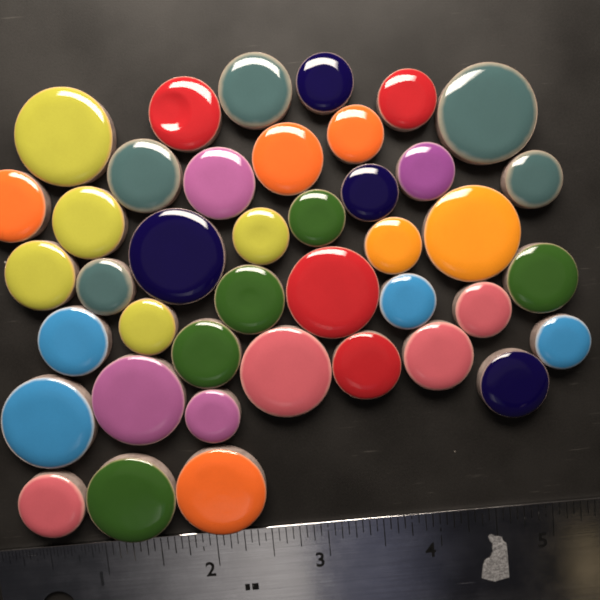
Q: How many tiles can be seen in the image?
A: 41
